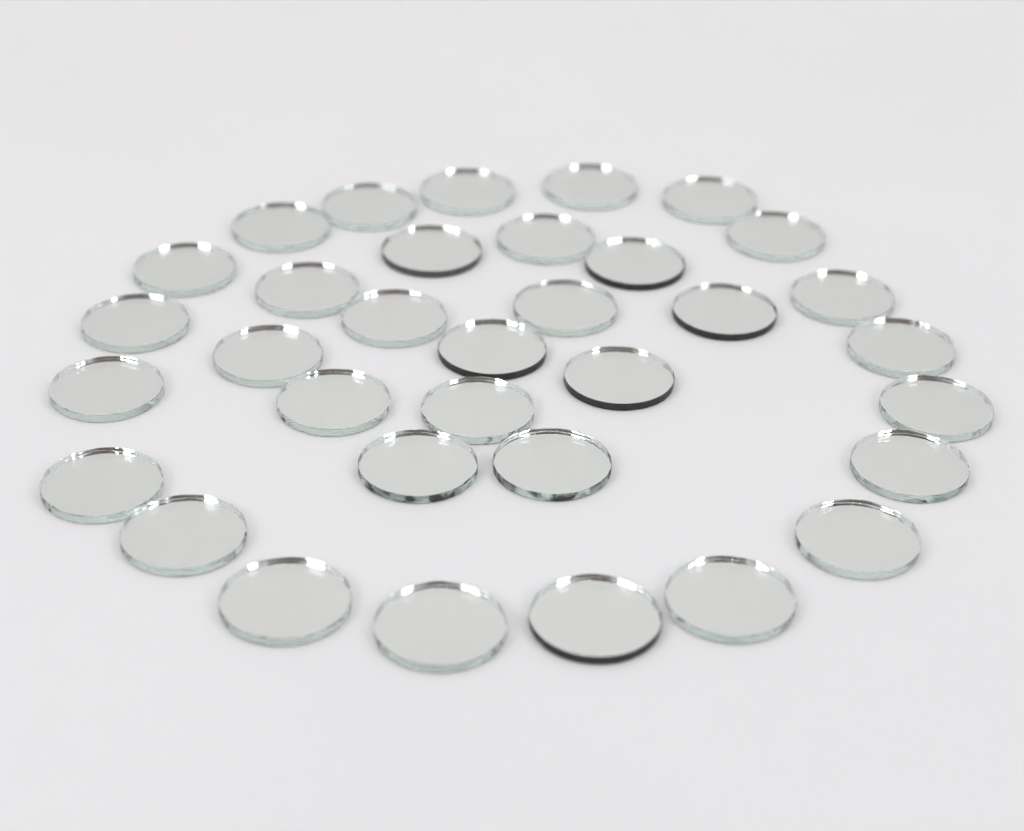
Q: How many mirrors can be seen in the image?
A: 34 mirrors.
